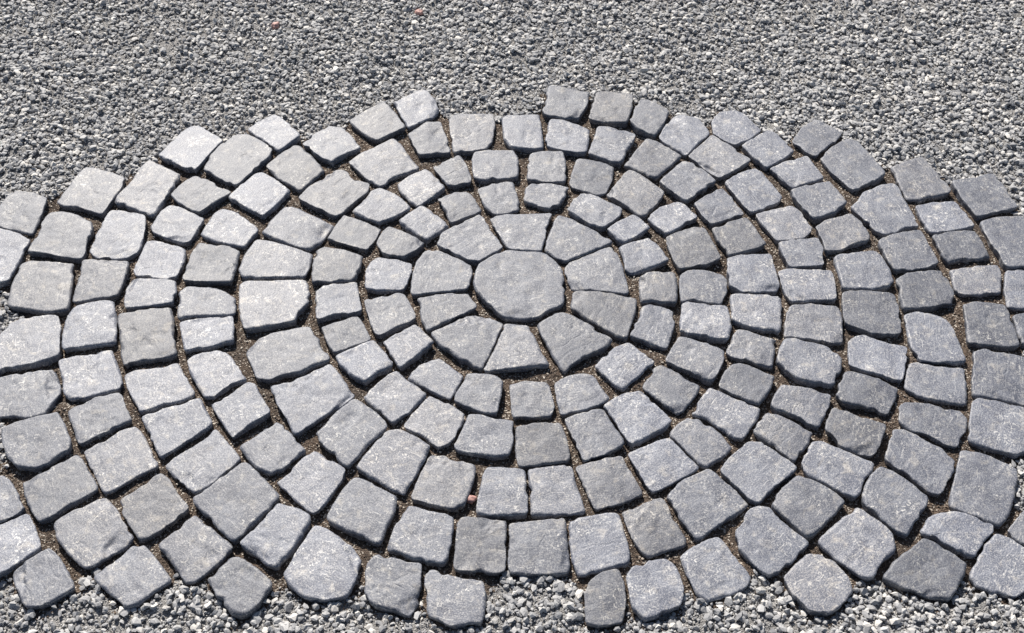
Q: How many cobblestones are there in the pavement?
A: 200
